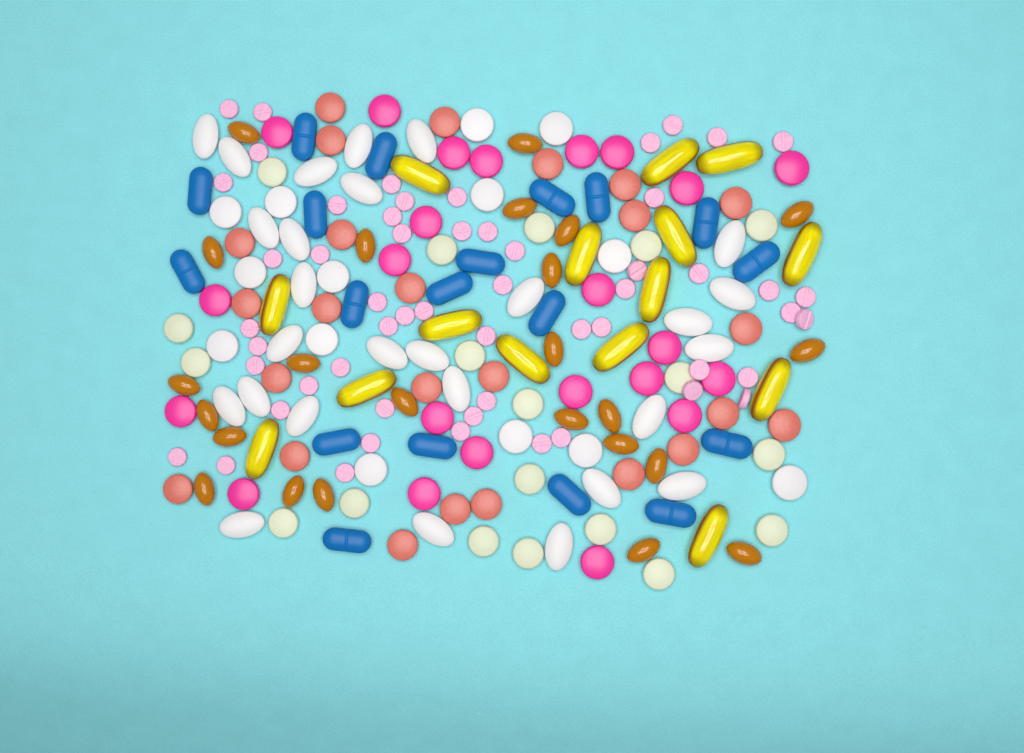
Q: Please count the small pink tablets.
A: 55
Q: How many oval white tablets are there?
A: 27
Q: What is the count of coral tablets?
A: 25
